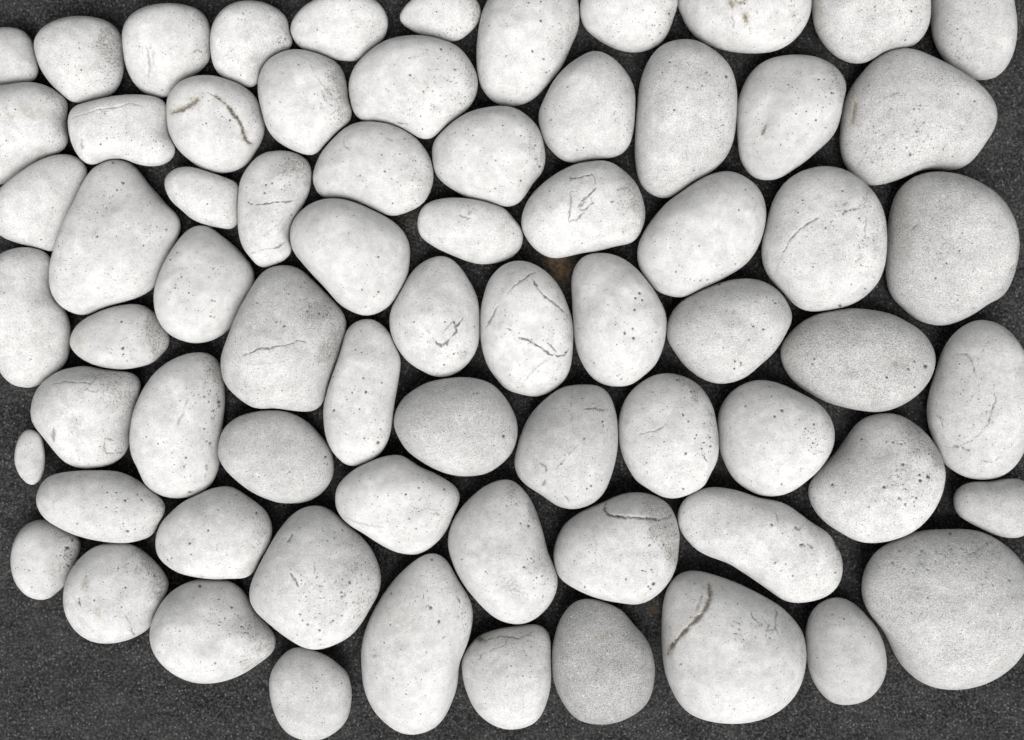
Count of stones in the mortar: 70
